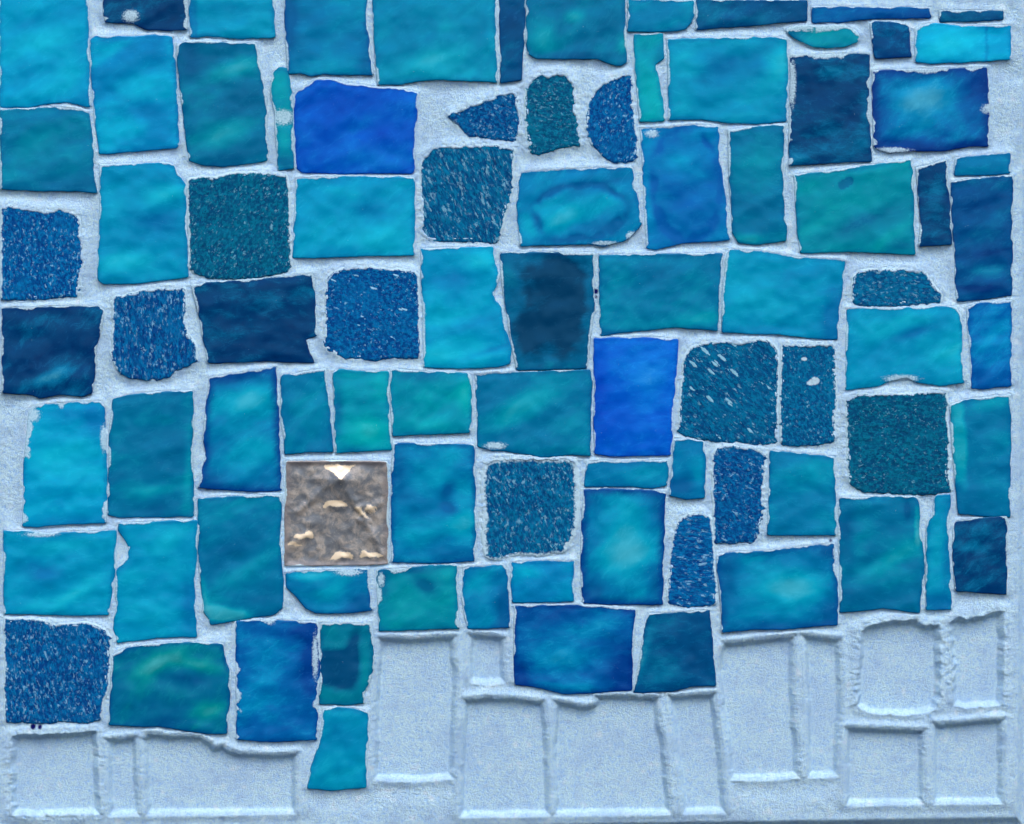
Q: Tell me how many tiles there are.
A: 88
